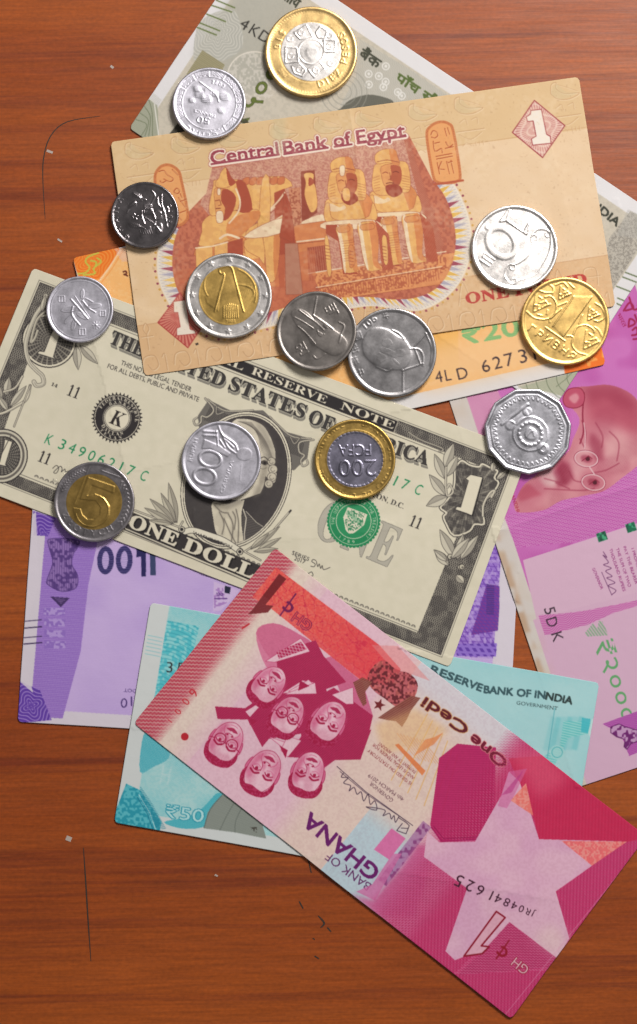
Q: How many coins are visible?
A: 13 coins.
